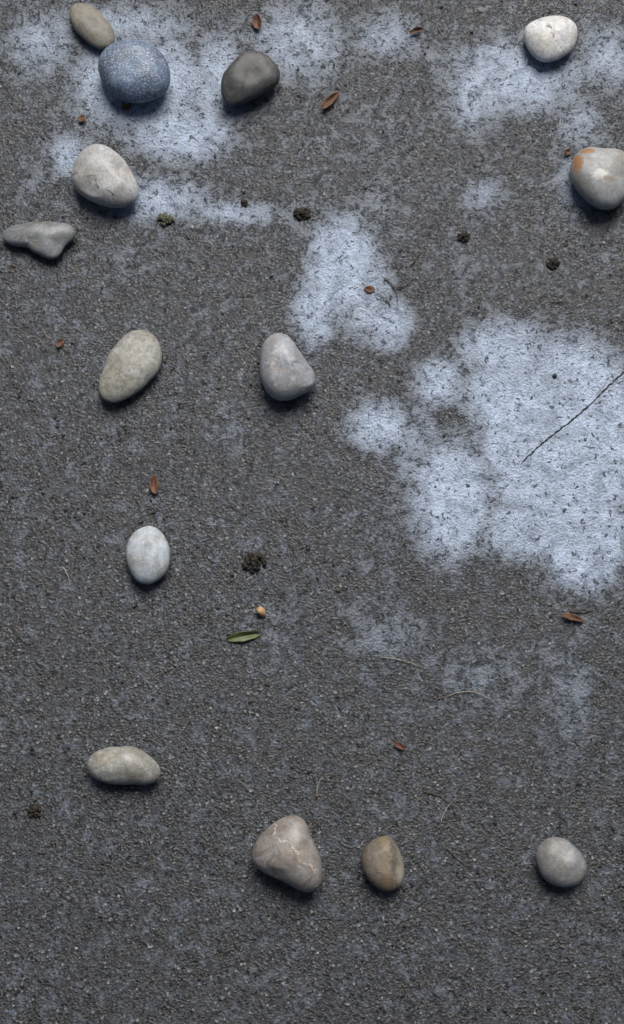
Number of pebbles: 14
